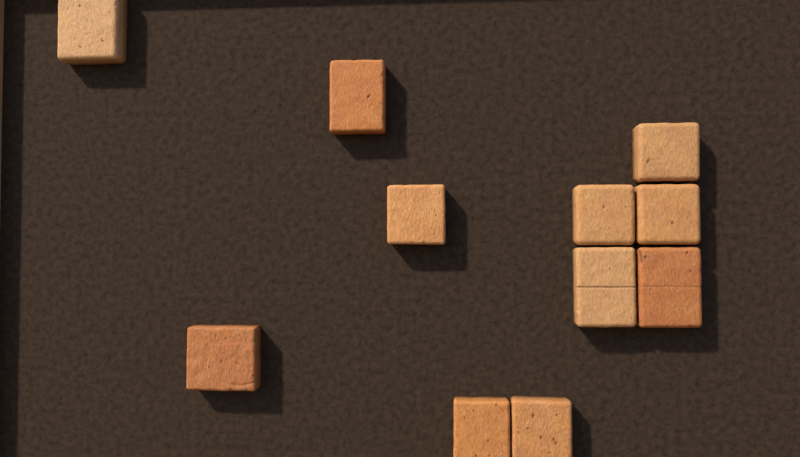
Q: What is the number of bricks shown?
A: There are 11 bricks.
